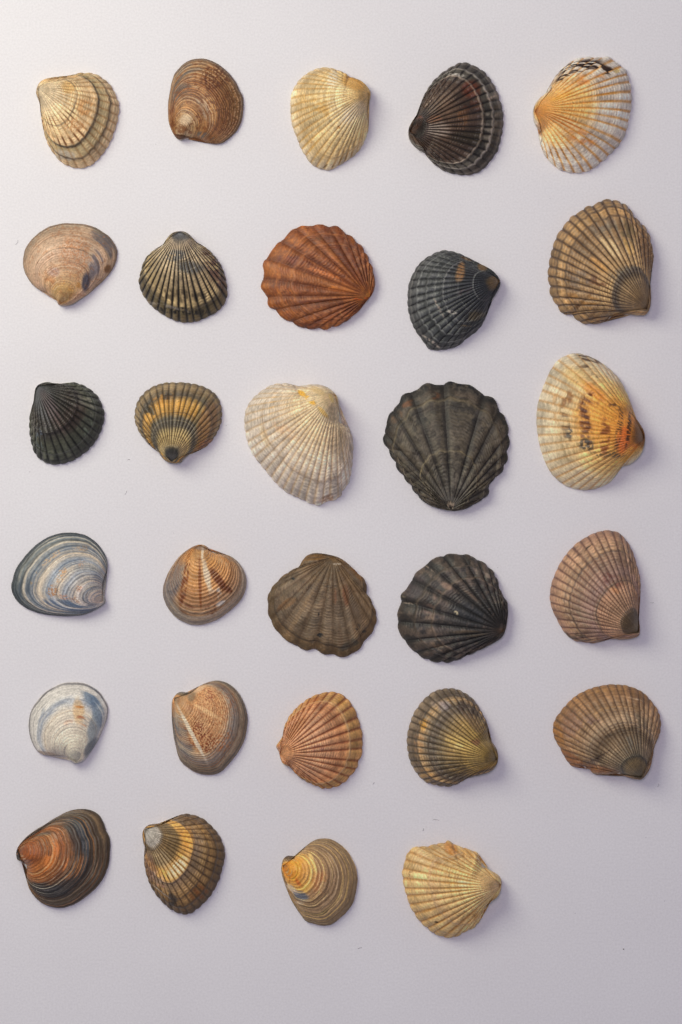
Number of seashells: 29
